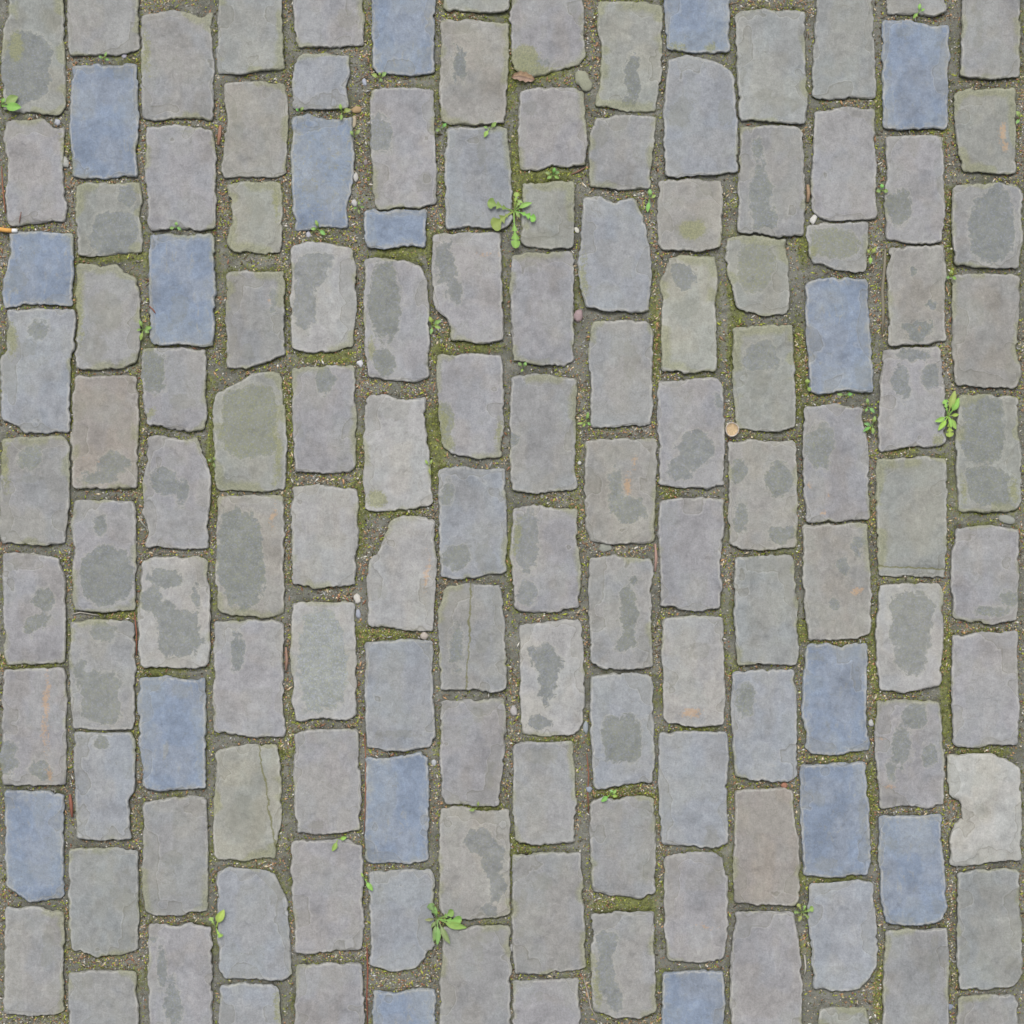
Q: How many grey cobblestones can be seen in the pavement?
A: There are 119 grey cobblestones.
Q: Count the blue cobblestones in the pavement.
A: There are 17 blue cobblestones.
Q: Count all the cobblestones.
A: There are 136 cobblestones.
